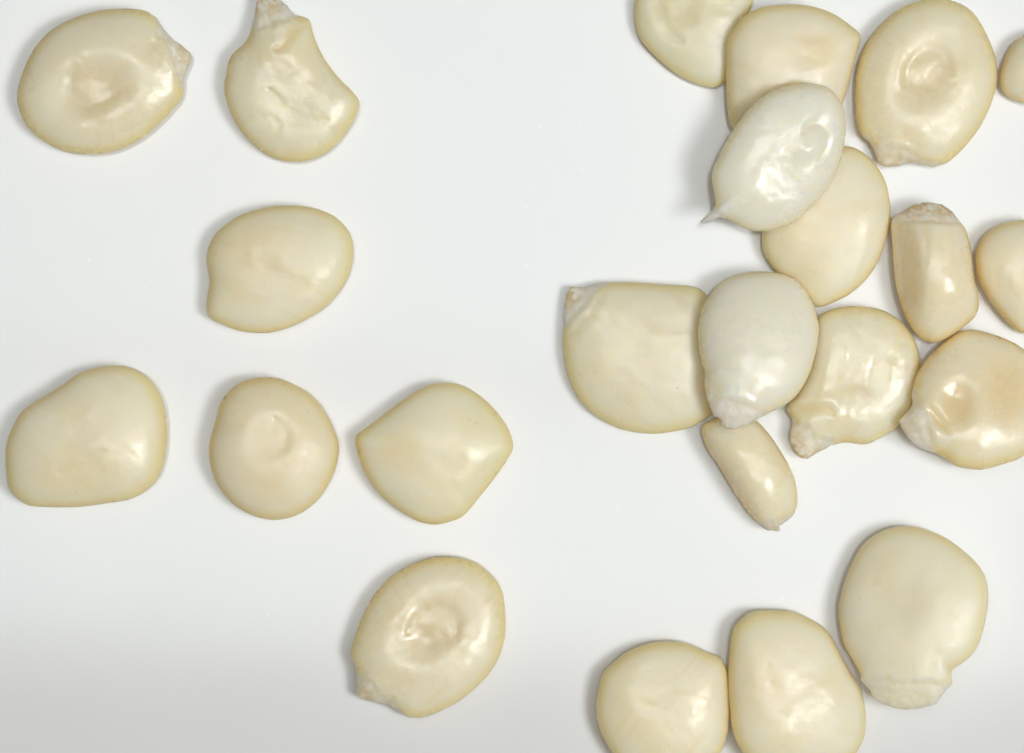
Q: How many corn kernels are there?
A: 23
